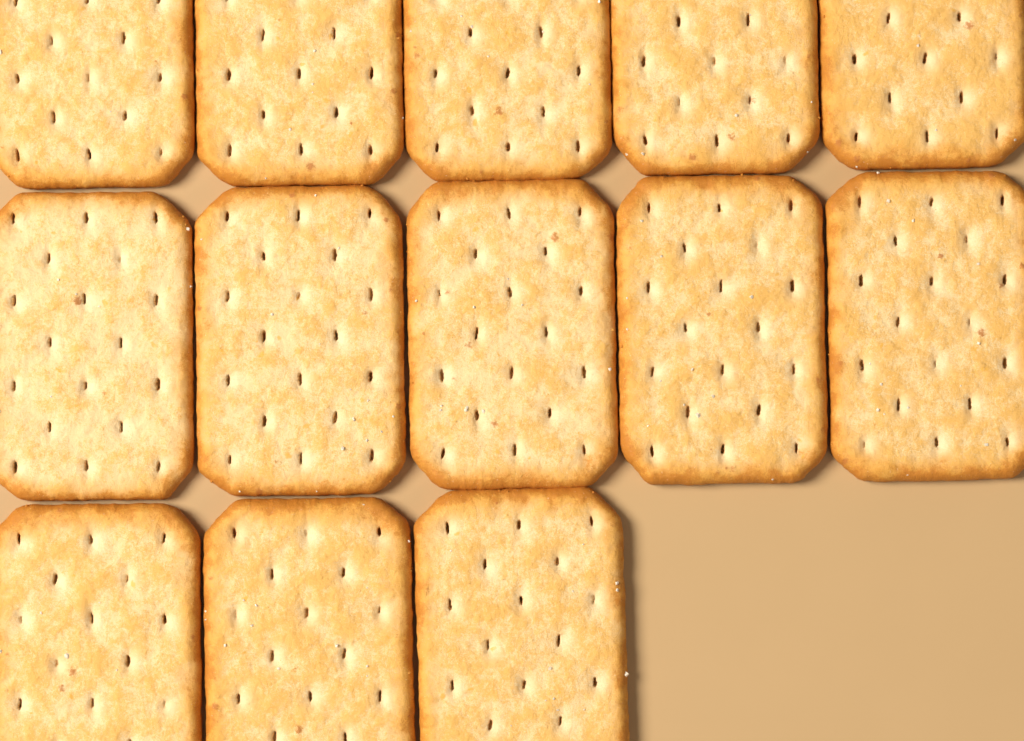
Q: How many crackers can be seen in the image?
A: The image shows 13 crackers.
